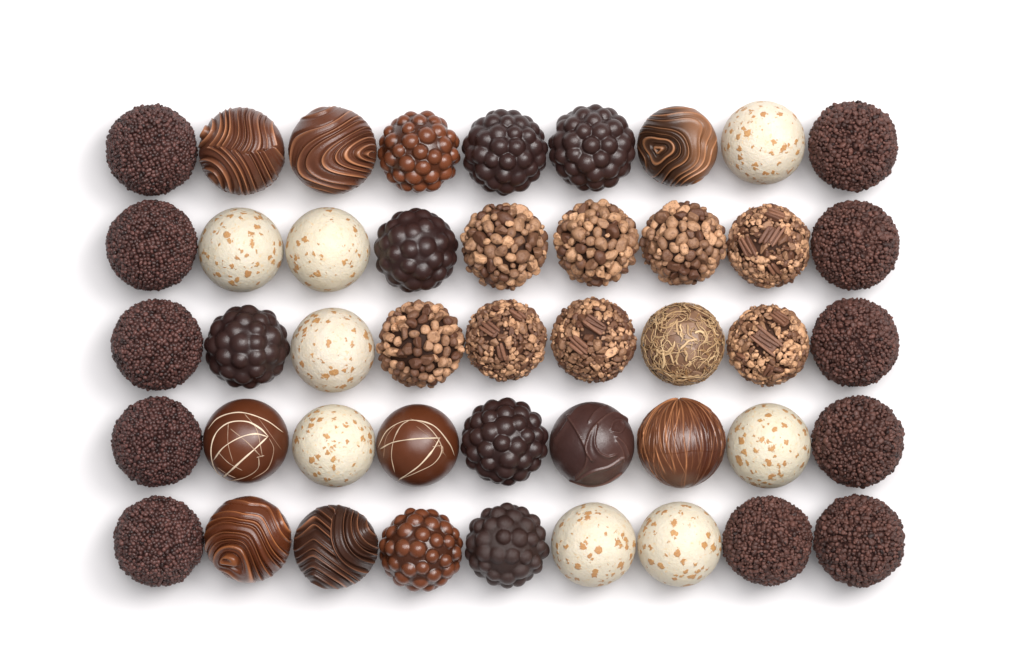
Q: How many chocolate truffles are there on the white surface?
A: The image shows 45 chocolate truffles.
